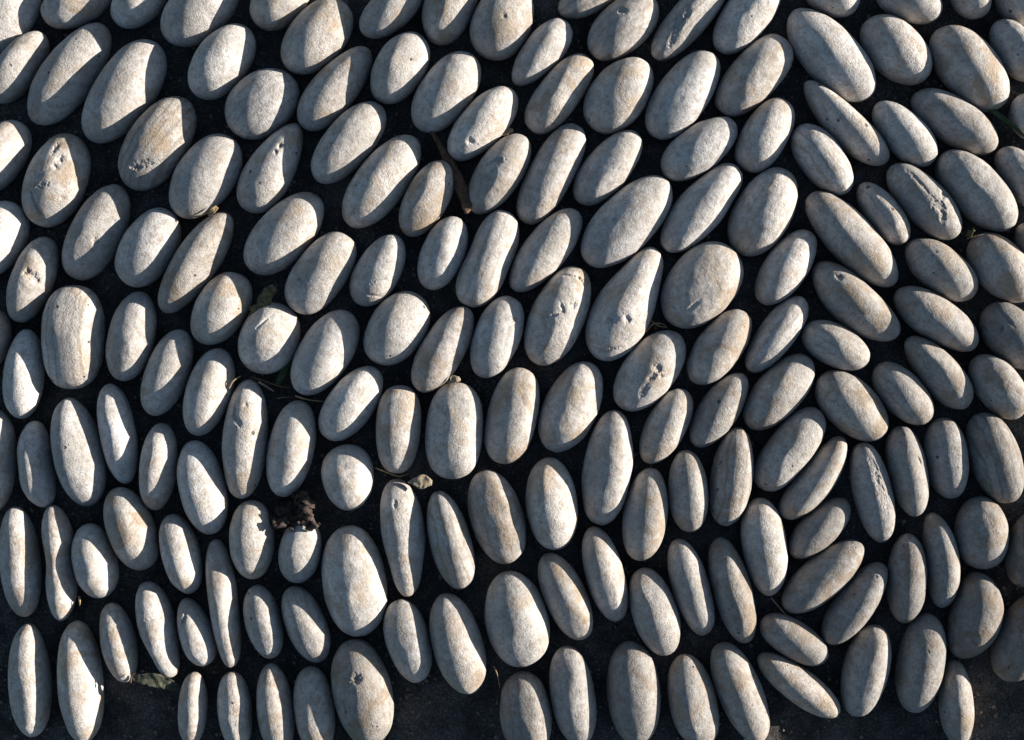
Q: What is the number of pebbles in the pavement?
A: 182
